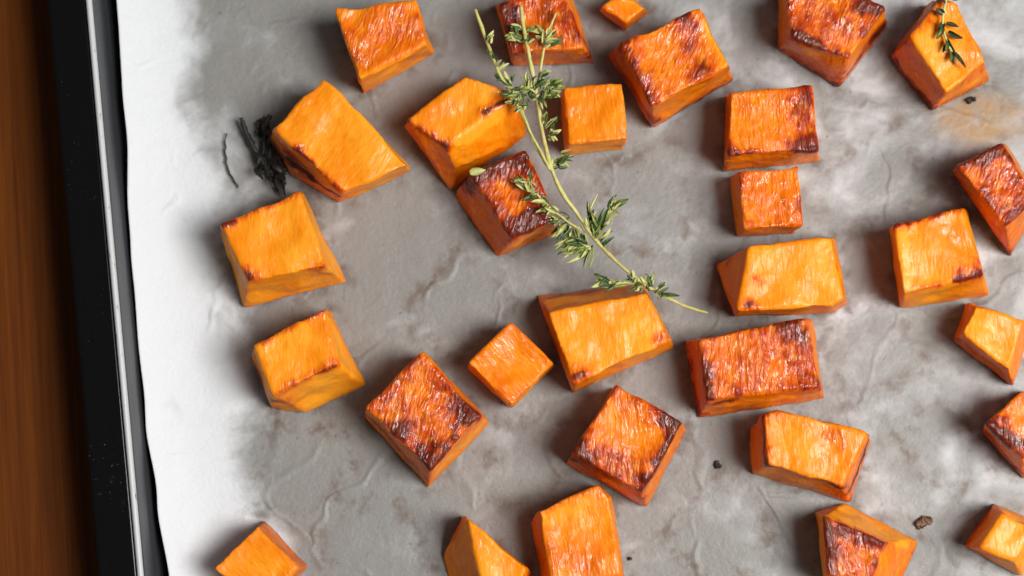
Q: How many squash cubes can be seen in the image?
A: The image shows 30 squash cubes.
